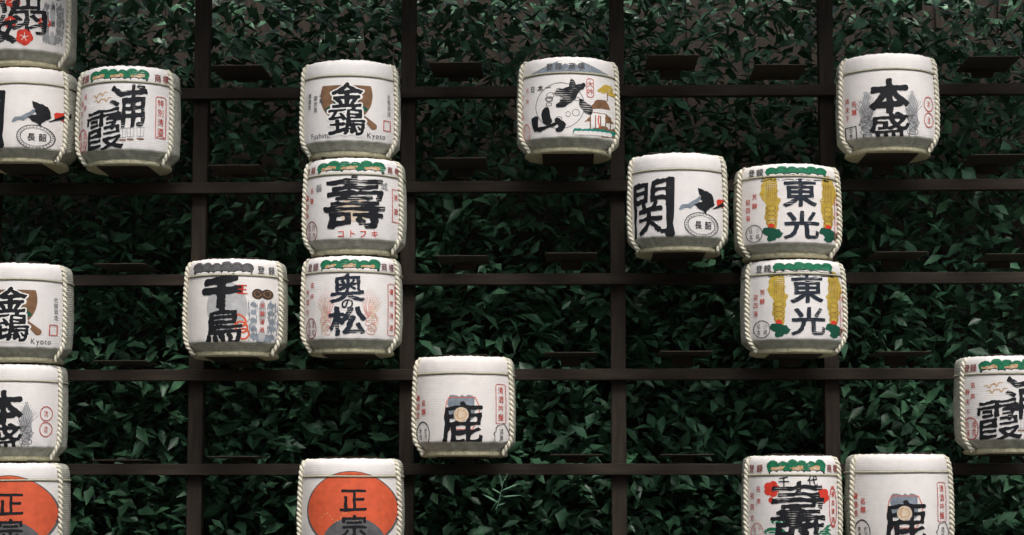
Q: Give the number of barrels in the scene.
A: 20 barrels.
